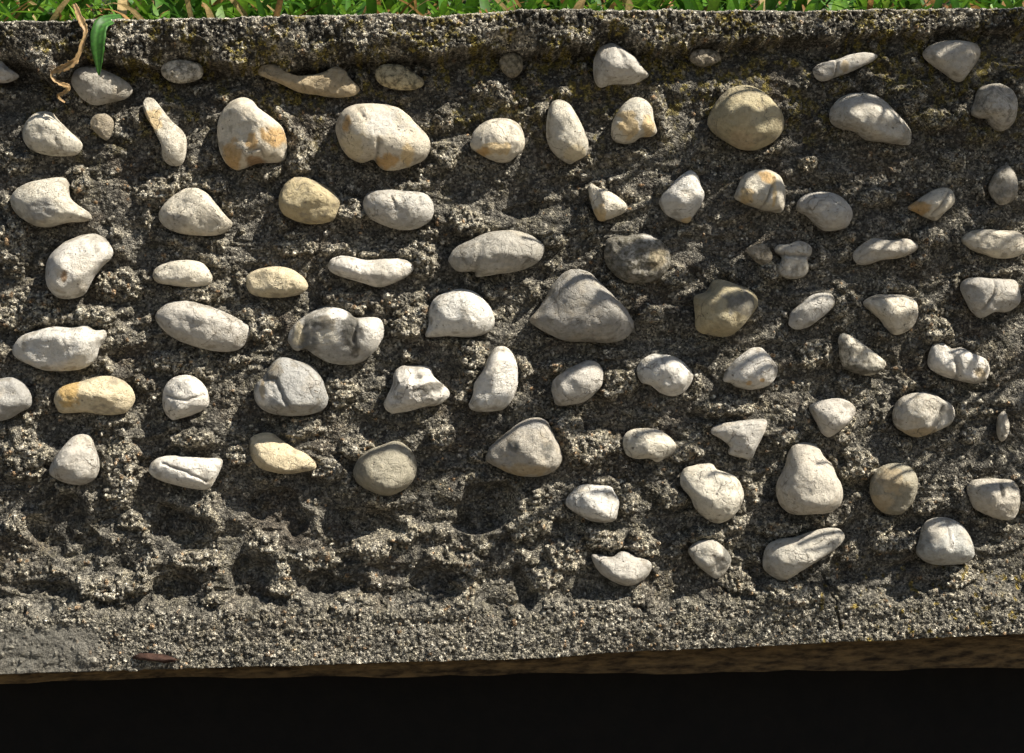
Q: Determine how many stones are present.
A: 80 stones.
